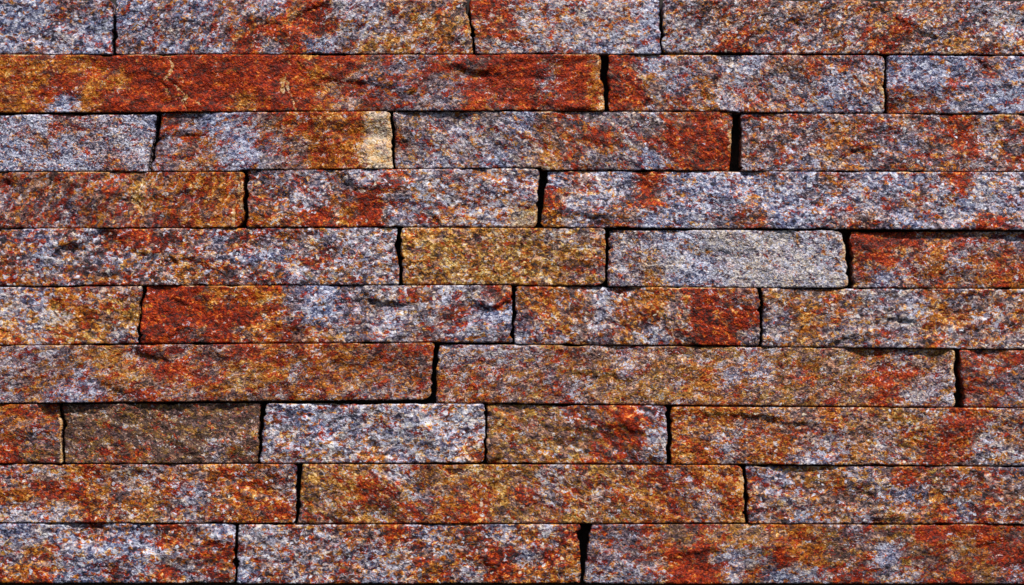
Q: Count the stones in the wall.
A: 36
